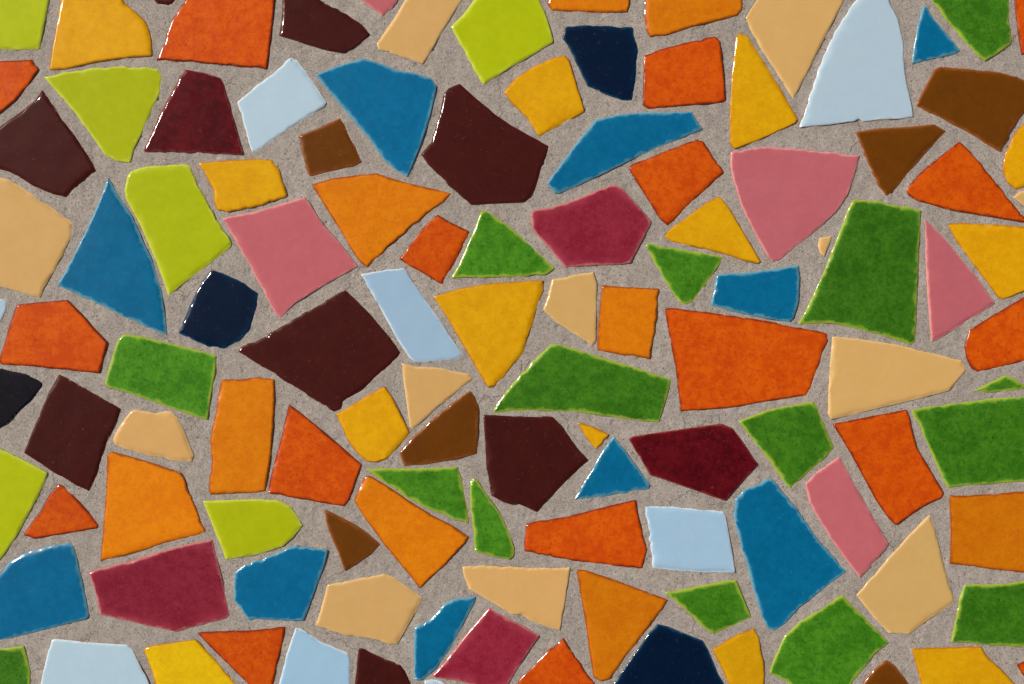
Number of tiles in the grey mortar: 118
